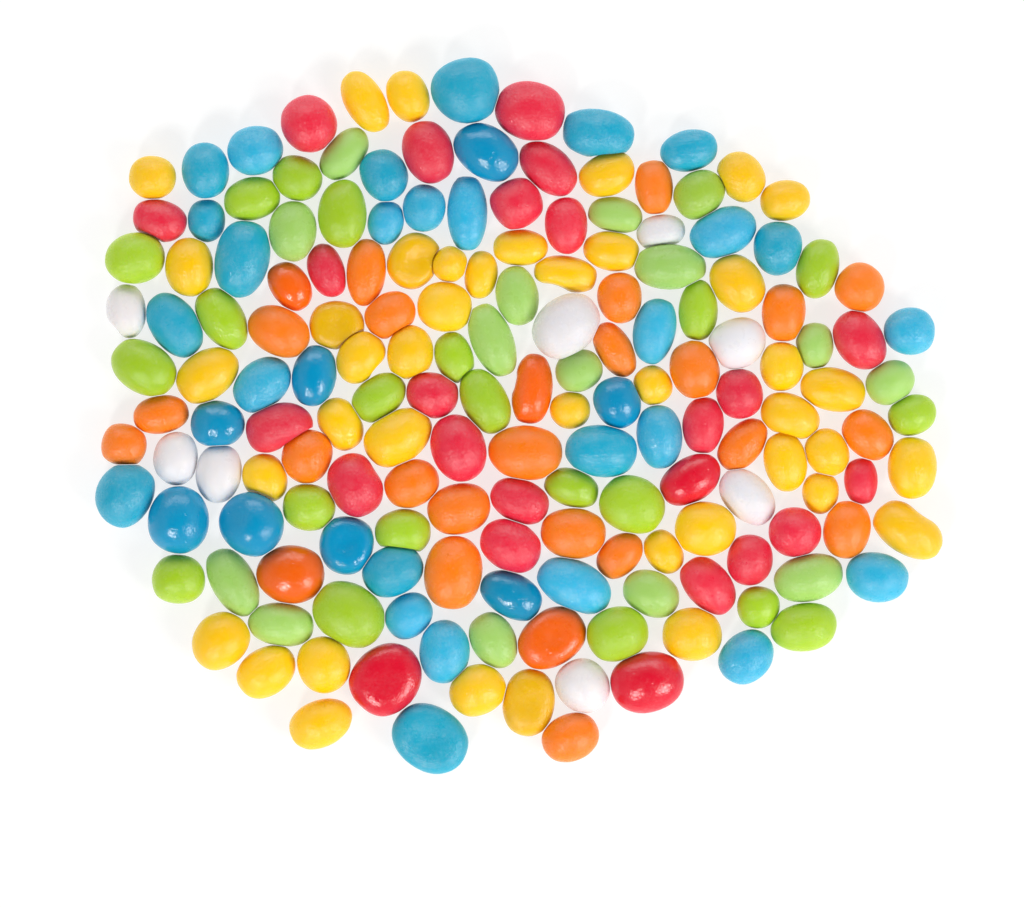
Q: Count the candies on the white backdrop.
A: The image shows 170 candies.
